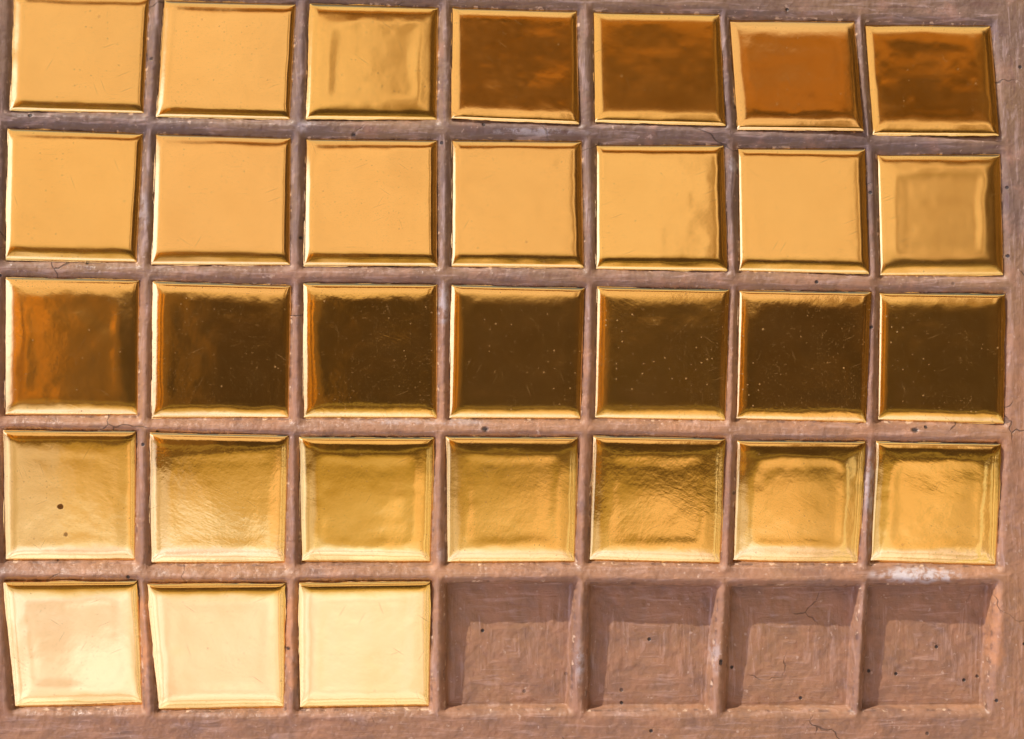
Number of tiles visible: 31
